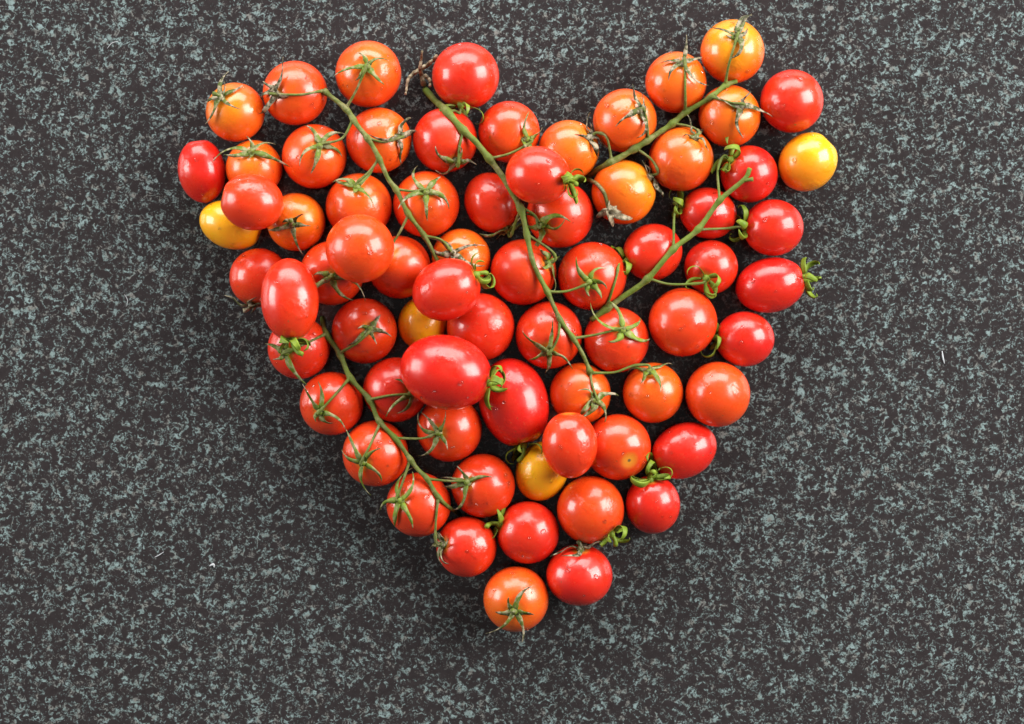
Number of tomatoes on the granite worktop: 71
